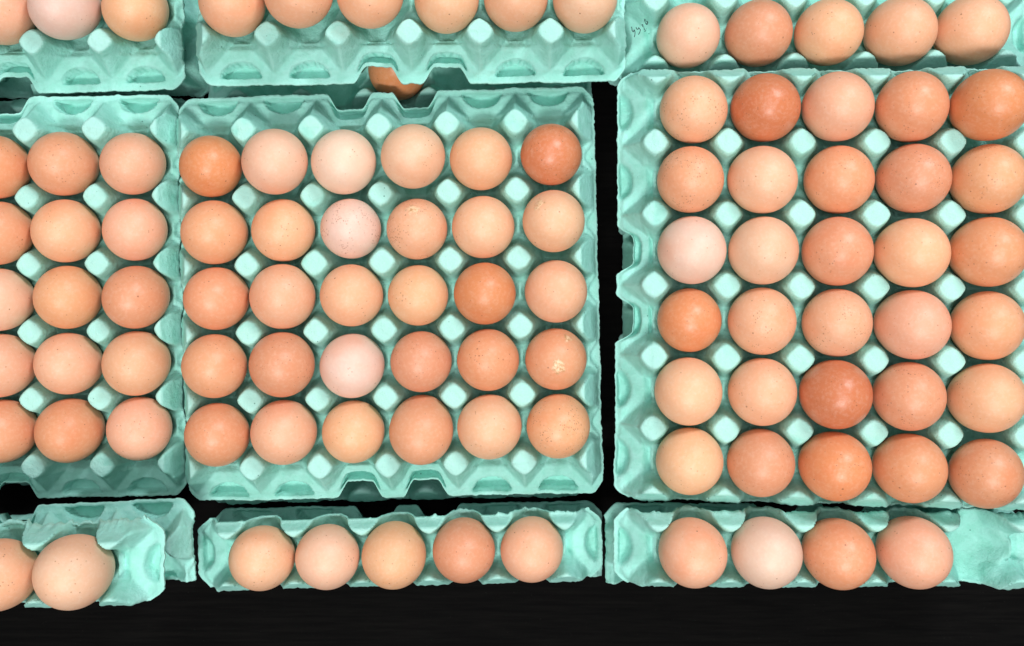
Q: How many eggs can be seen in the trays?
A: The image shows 101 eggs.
